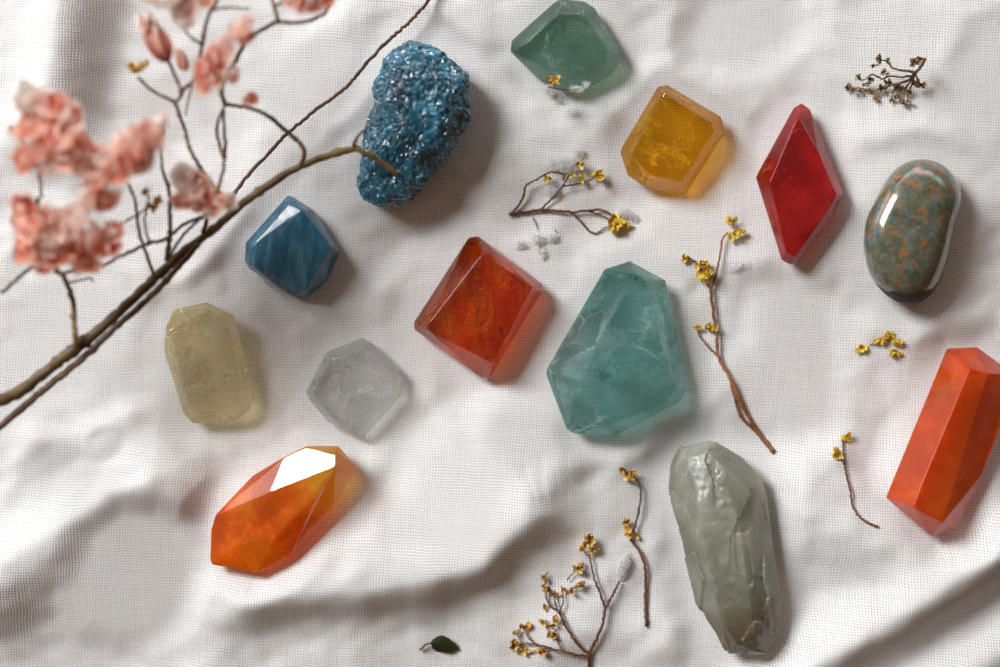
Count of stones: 13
